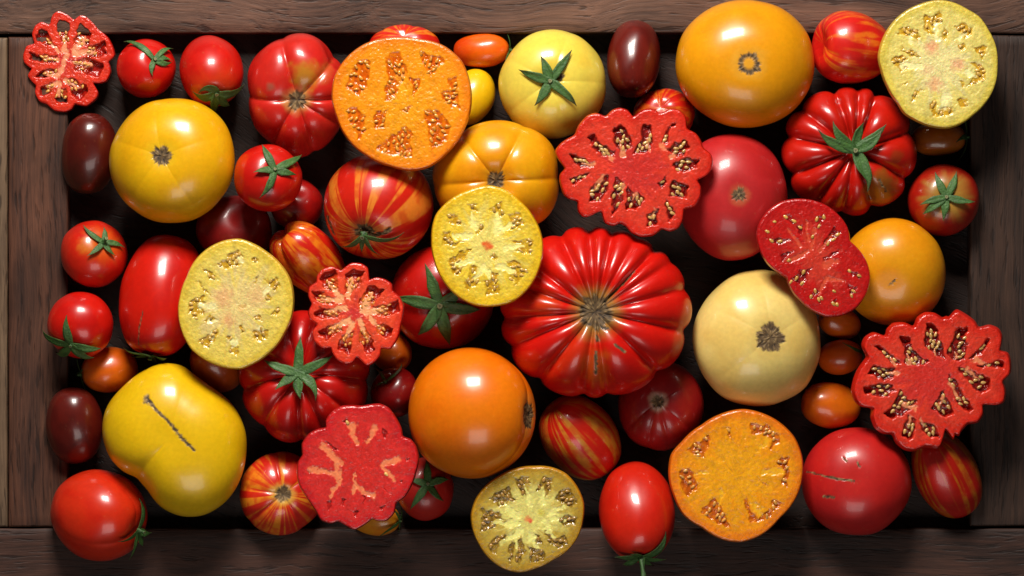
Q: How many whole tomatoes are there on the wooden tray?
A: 50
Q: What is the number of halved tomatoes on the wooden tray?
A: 12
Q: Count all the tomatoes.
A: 62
